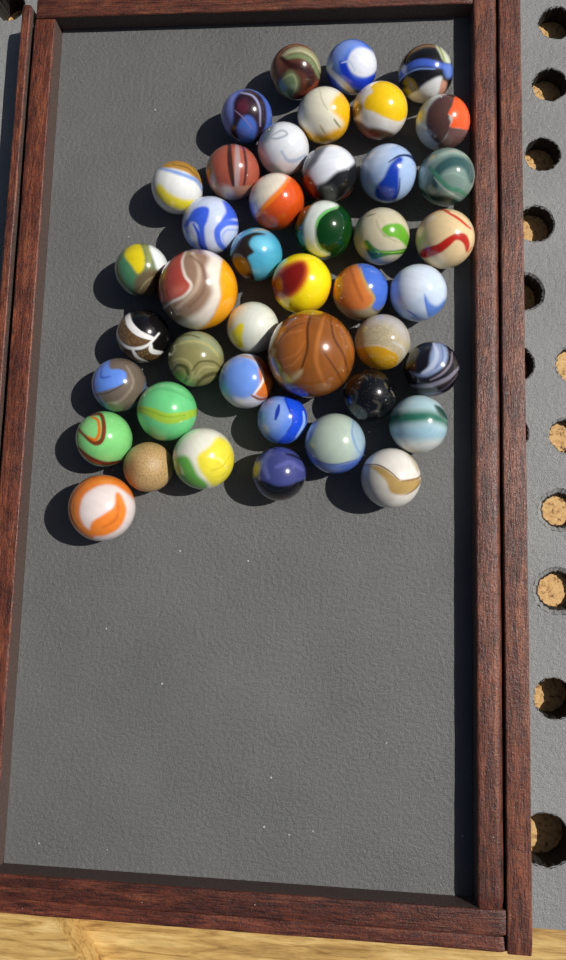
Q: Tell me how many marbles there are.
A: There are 43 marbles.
